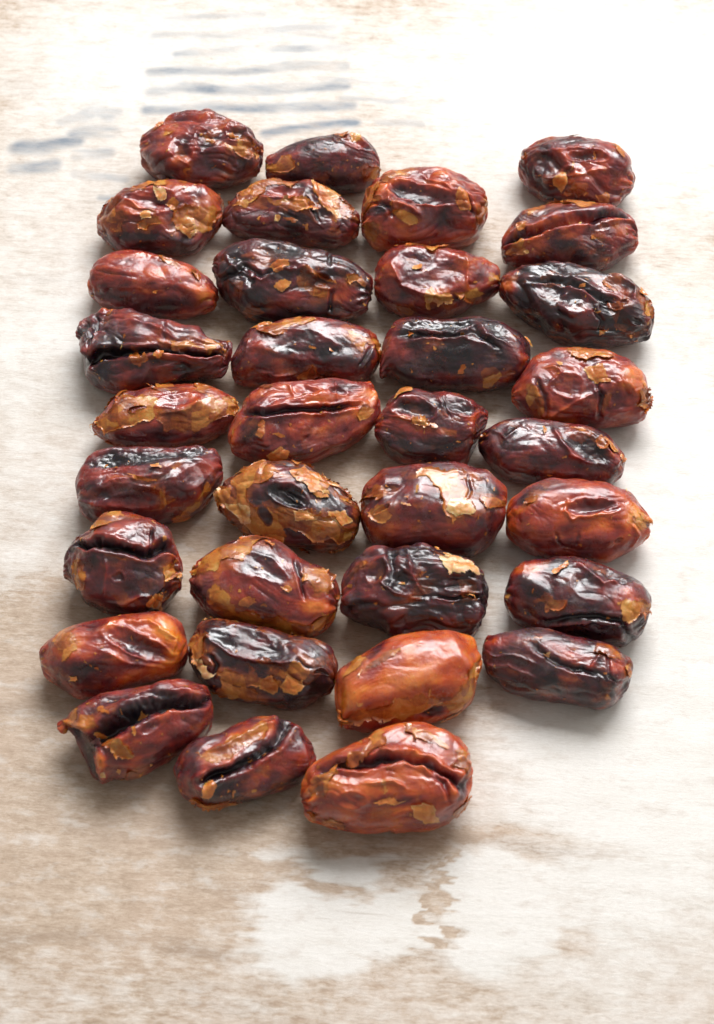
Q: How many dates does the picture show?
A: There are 34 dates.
